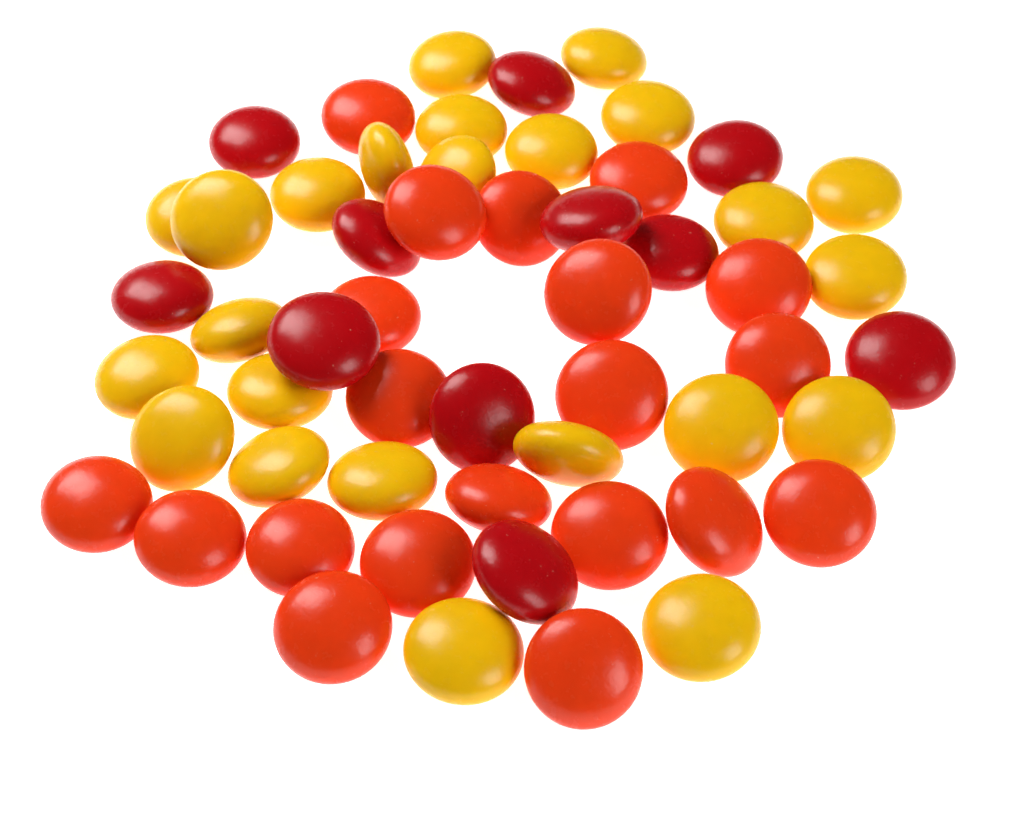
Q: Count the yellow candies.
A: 24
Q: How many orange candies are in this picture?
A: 20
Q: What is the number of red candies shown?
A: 11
